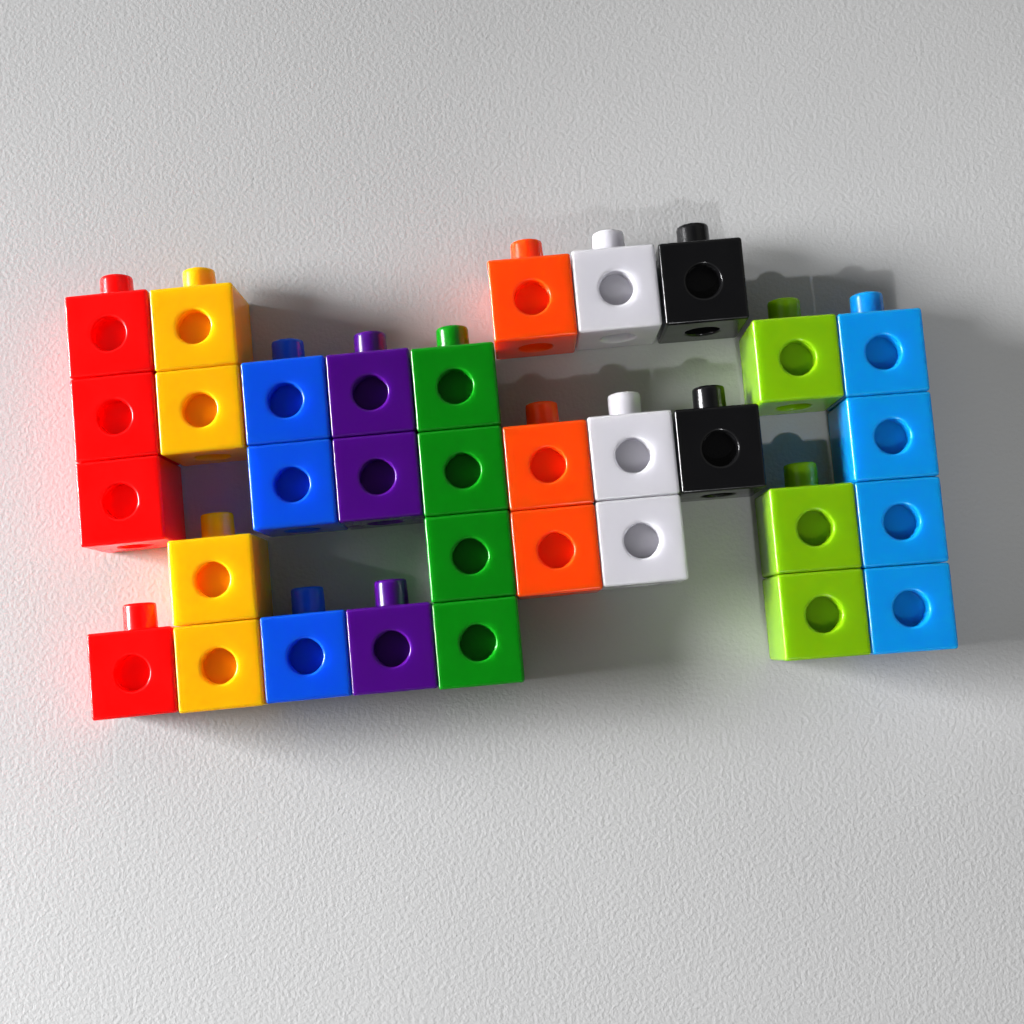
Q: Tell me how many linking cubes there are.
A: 33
